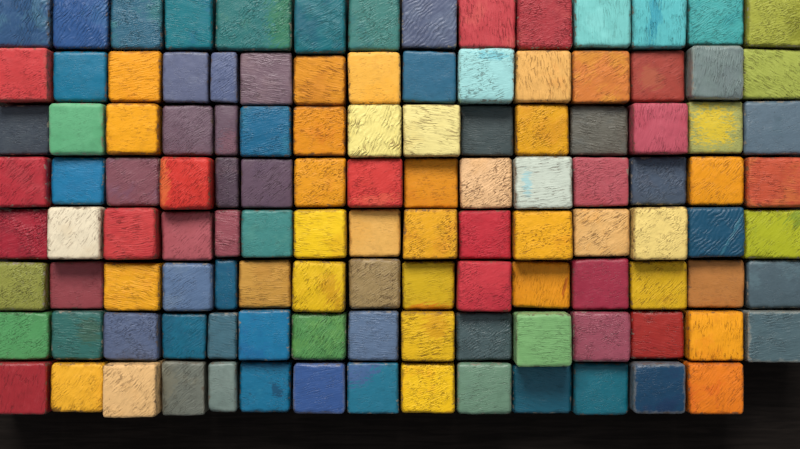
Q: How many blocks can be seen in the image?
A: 118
